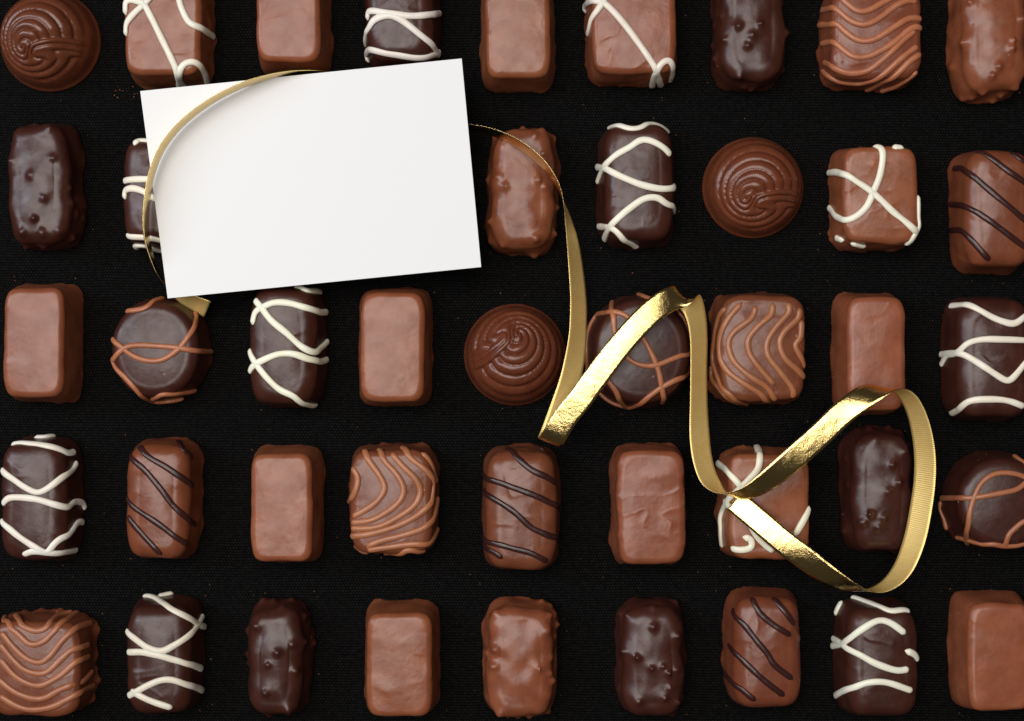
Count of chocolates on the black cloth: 43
